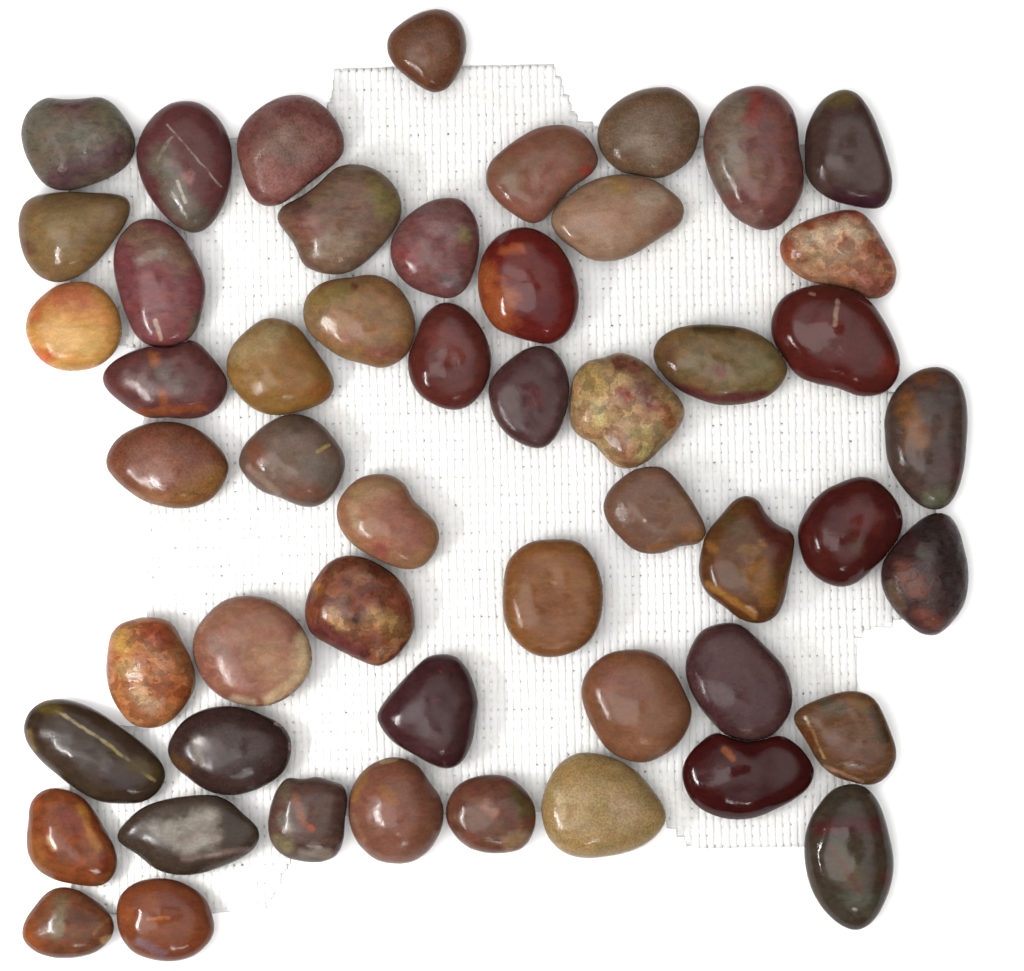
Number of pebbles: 52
